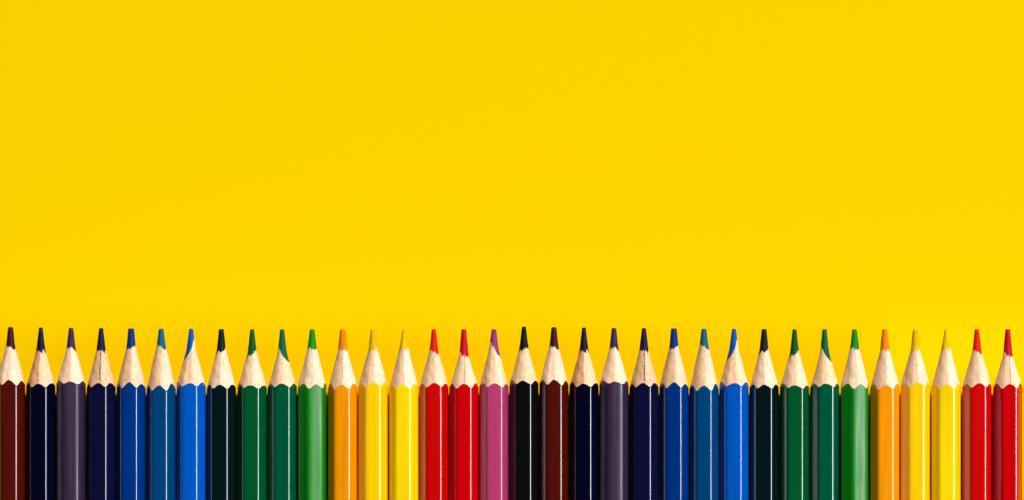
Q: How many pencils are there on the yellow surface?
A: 34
